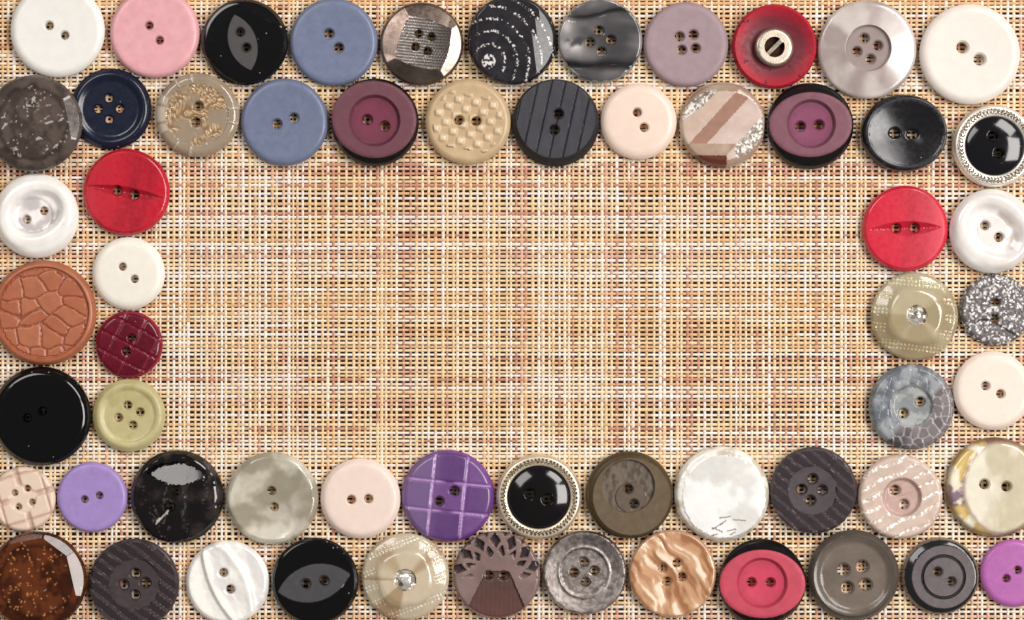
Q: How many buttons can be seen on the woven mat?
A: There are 60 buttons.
